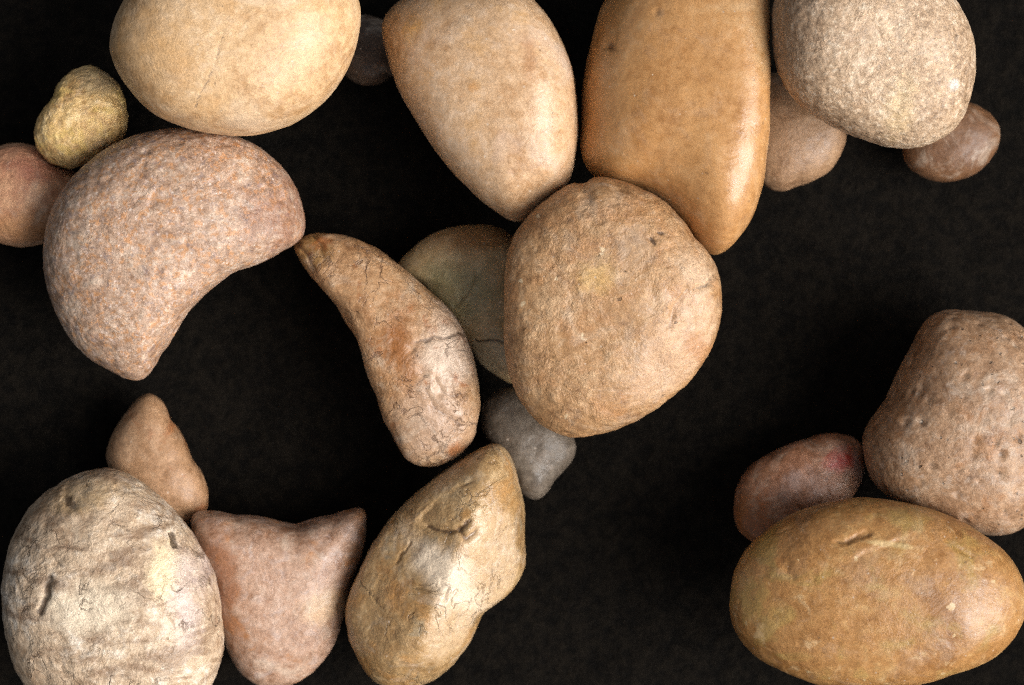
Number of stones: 21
